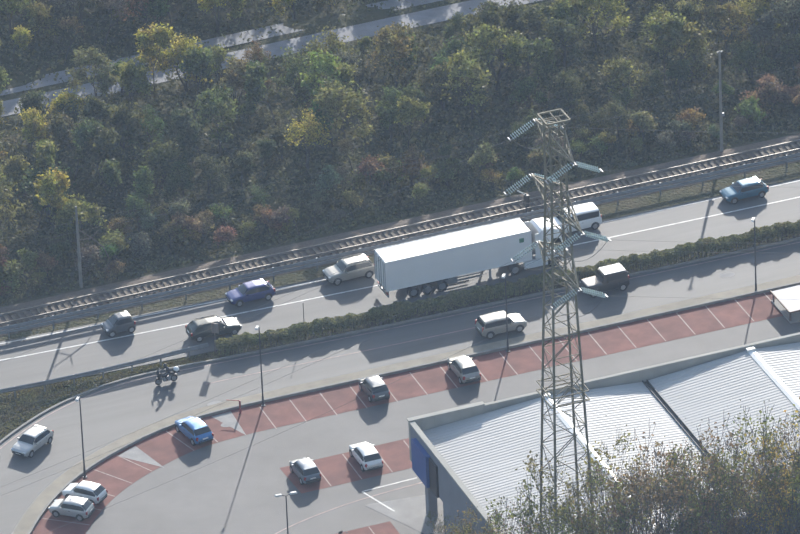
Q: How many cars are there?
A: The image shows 16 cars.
